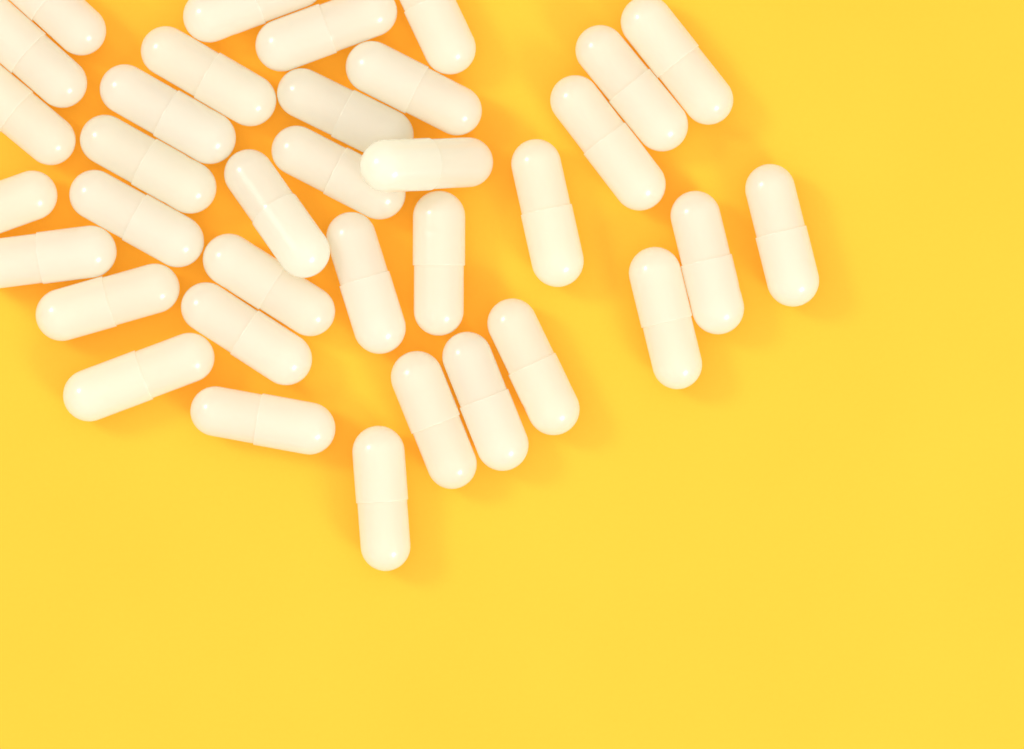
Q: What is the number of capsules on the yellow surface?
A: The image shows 35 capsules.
